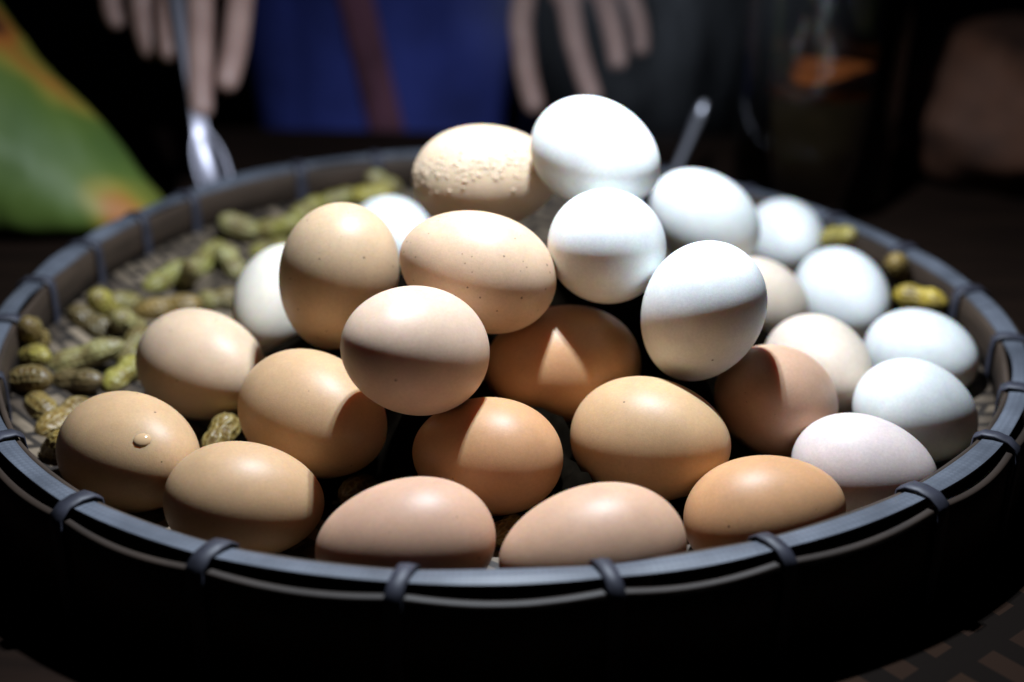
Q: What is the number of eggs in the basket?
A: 28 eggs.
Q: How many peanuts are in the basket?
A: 33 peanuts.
